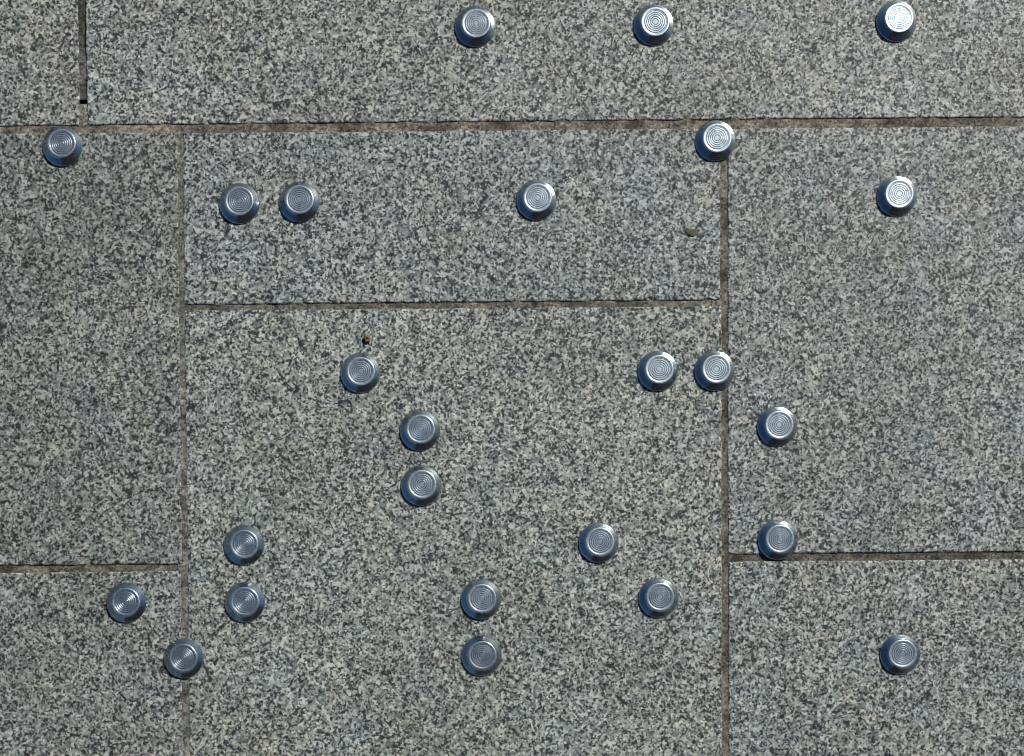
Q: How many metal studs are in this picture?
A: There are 25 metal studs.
